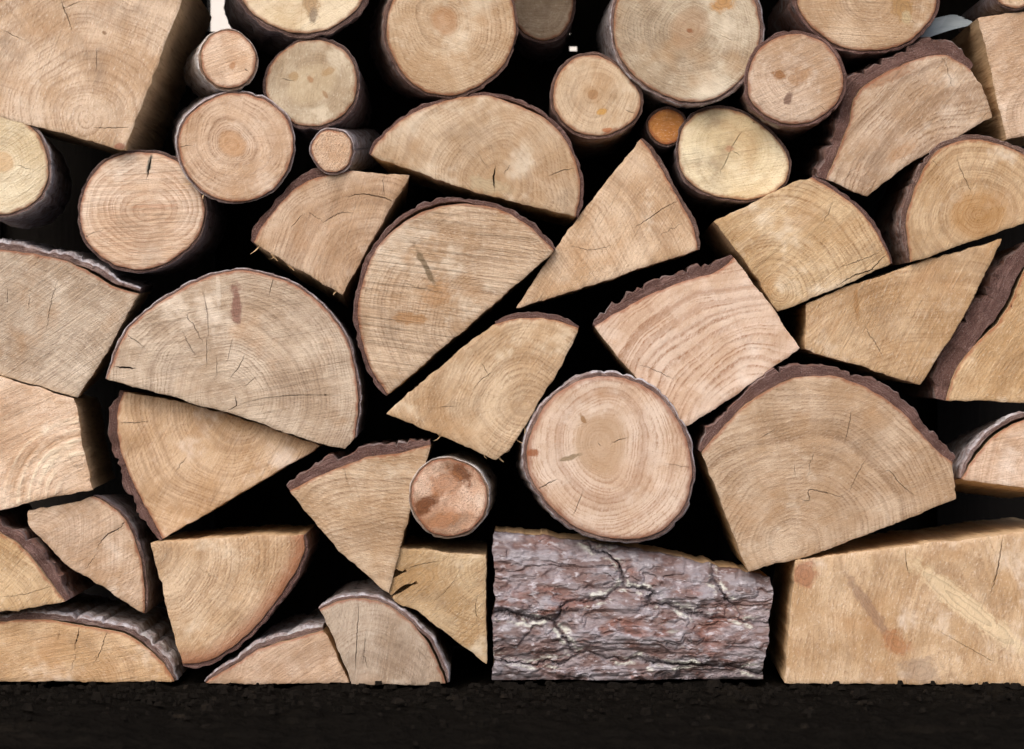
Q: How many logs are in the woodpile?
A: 47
